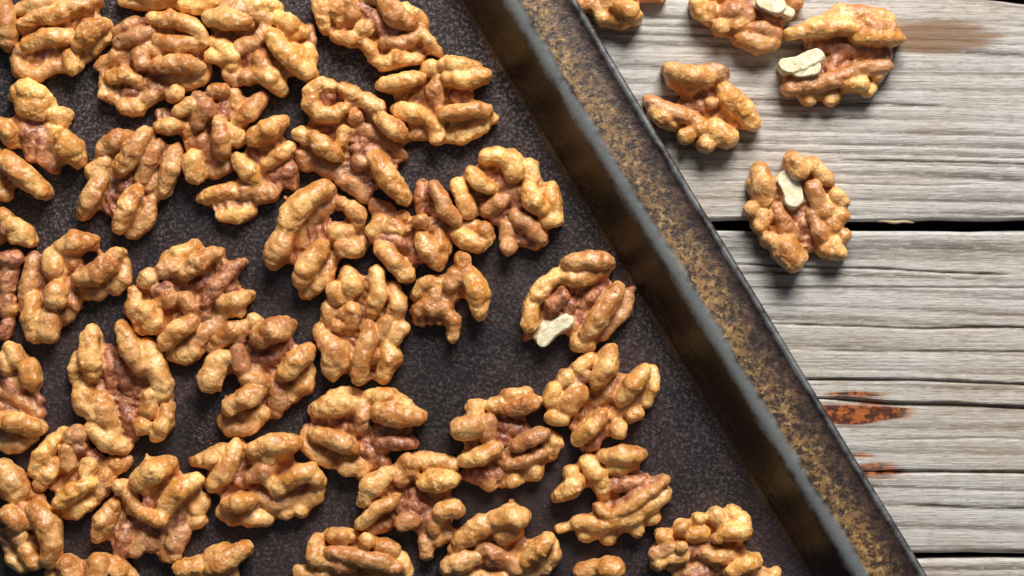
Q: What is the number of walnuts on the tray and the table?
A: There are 47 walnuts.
